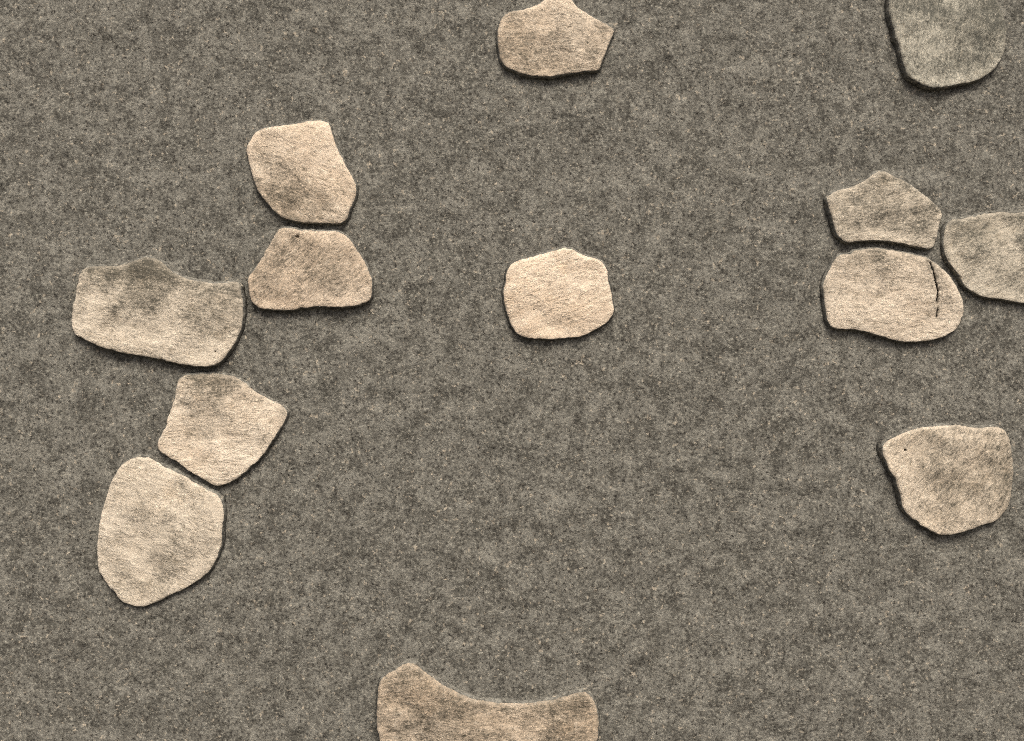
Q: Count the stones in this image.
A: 13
